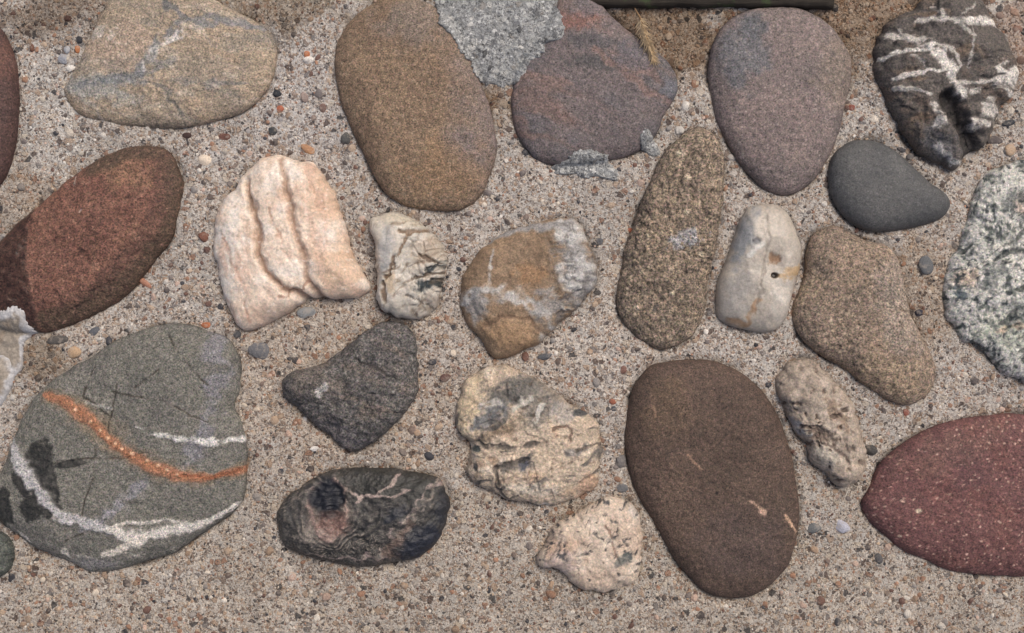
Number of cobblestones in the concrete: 24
